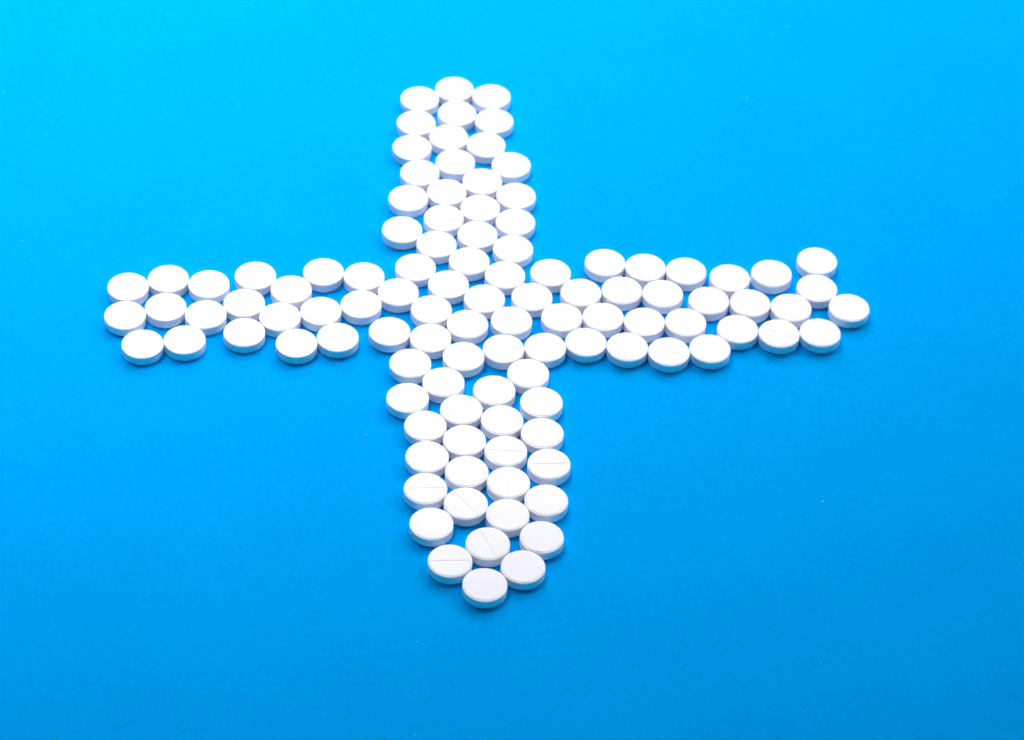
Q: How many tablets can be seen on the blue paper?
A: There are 109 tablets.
